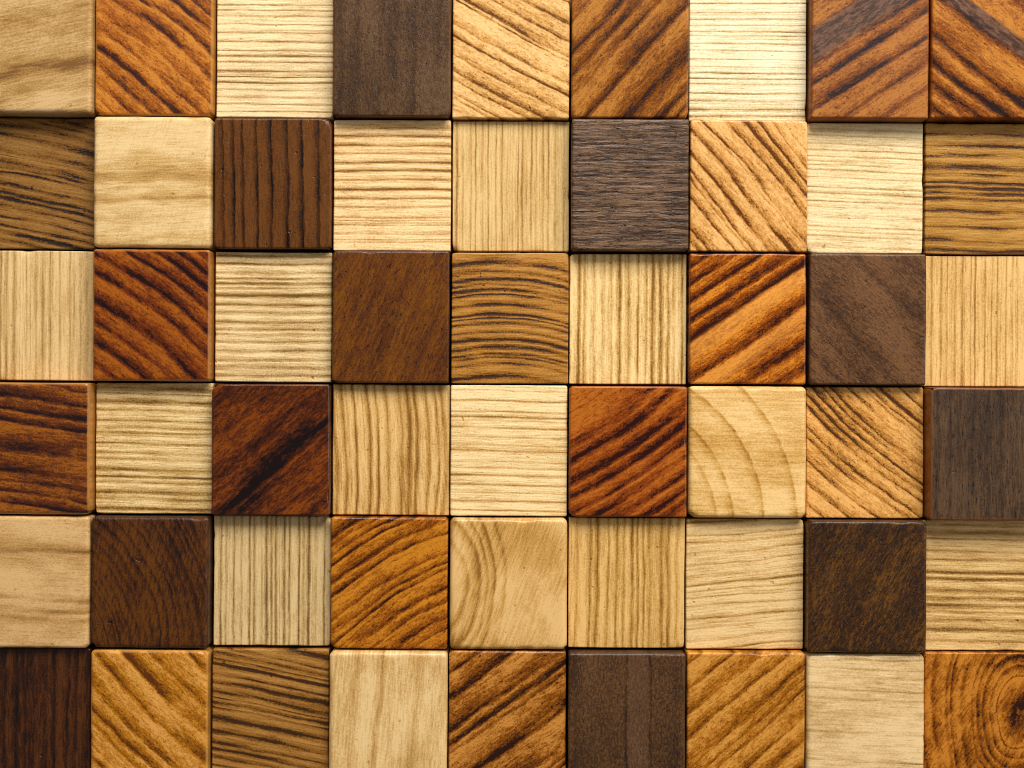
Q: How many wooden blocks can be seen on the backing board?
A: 54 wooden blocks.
